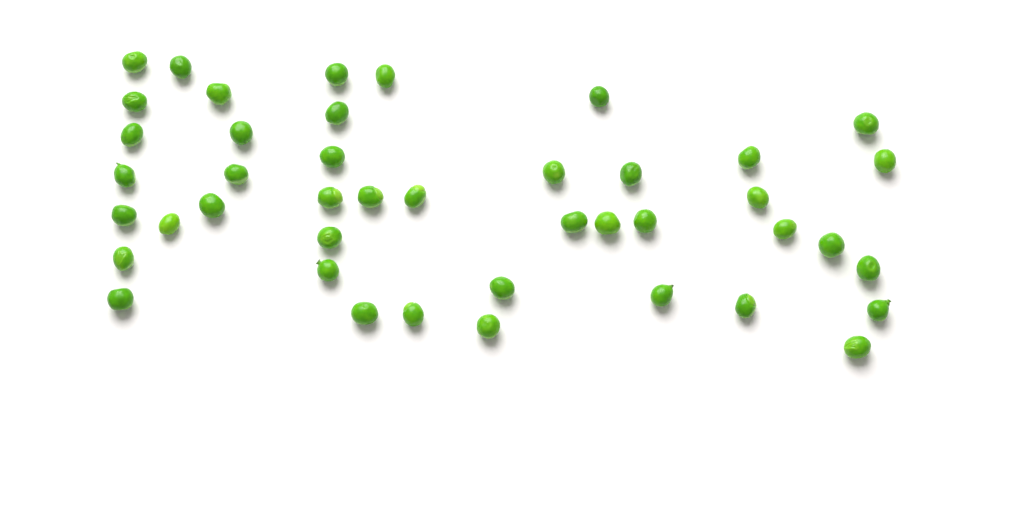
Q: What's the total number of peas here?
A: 43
